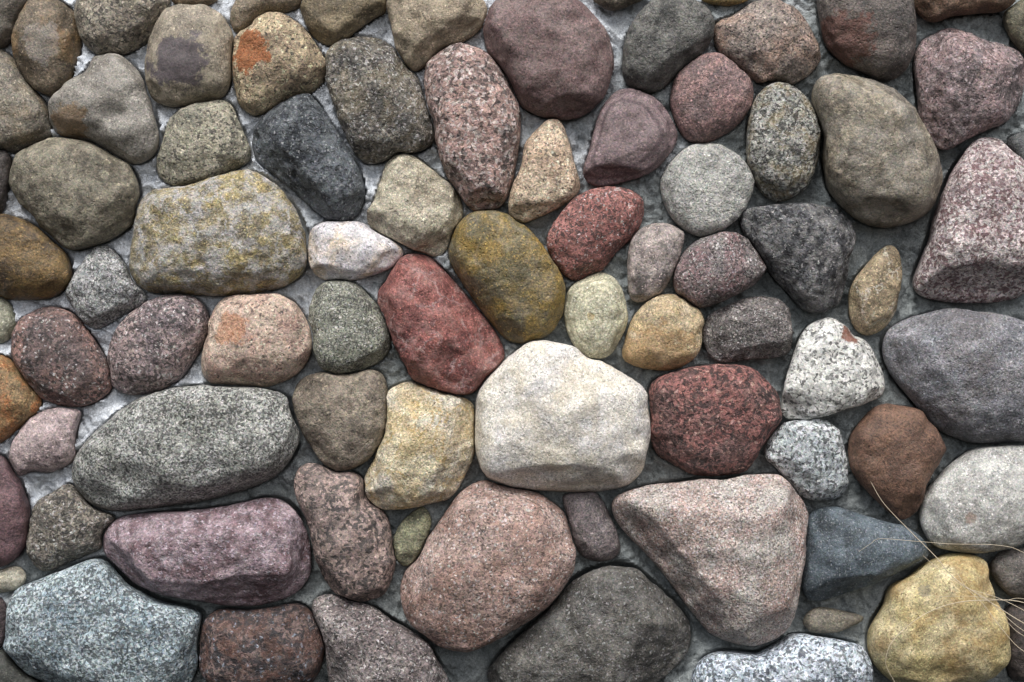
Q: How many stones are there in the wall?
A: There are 87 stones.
